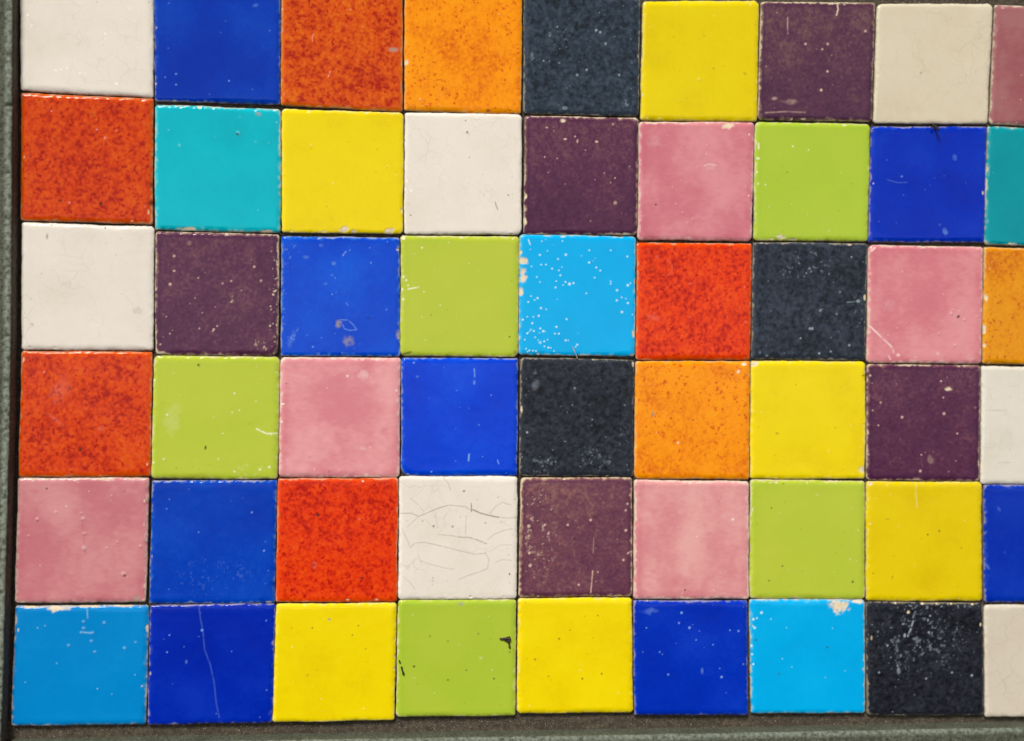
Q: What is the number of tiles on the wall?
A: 54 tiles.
